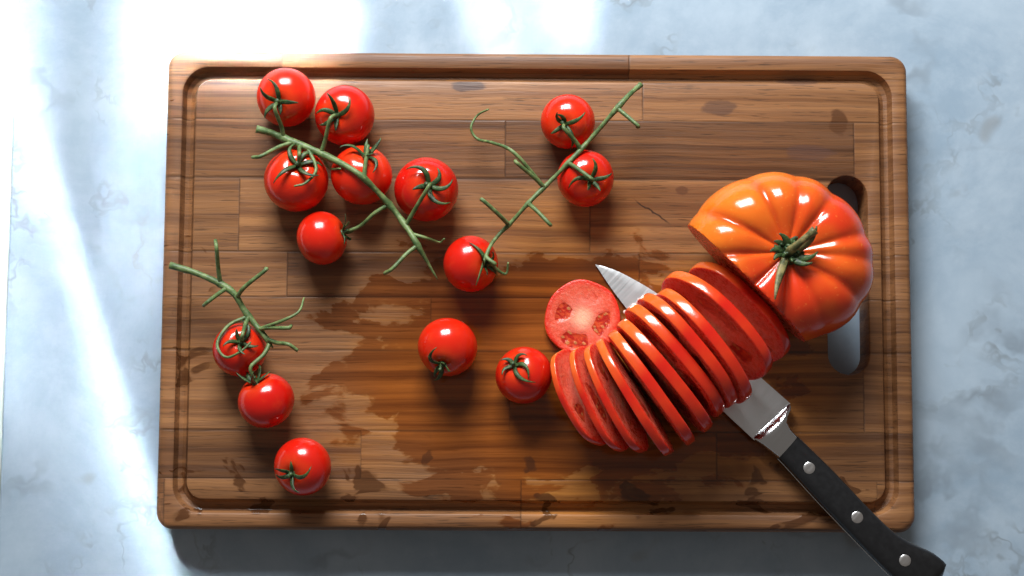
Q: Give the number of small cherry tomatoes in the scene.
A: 14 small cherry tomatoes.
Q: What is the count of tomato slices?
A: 12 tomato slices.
